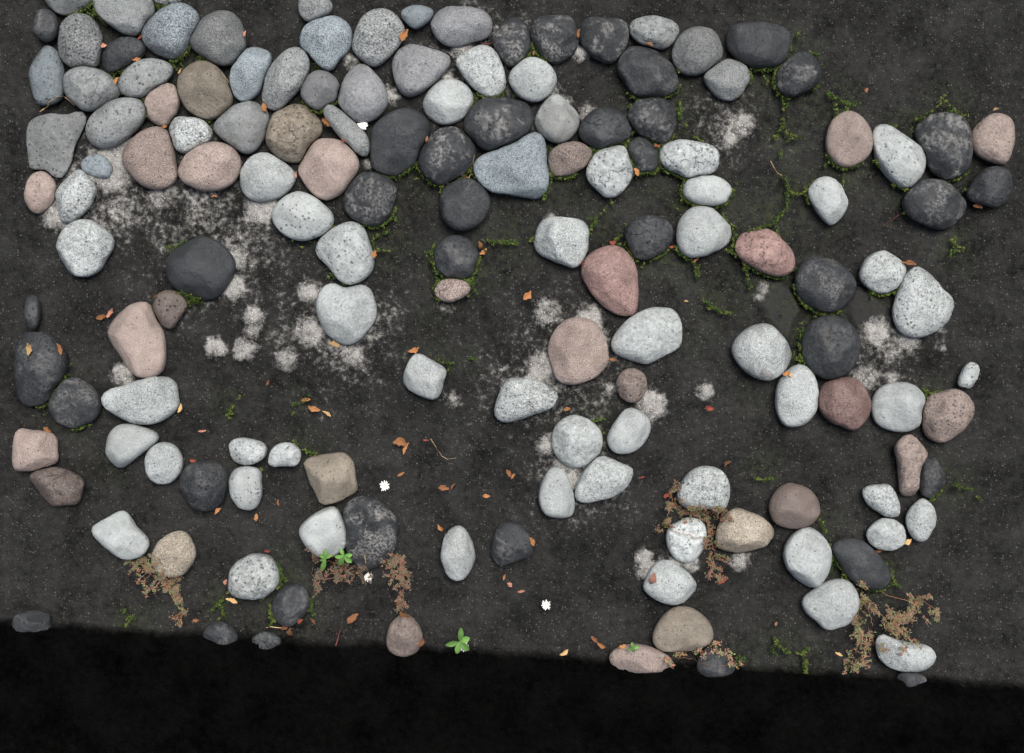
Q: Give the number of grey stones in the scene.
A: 28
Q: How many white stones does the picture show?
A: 50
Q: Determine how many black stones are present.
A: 38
